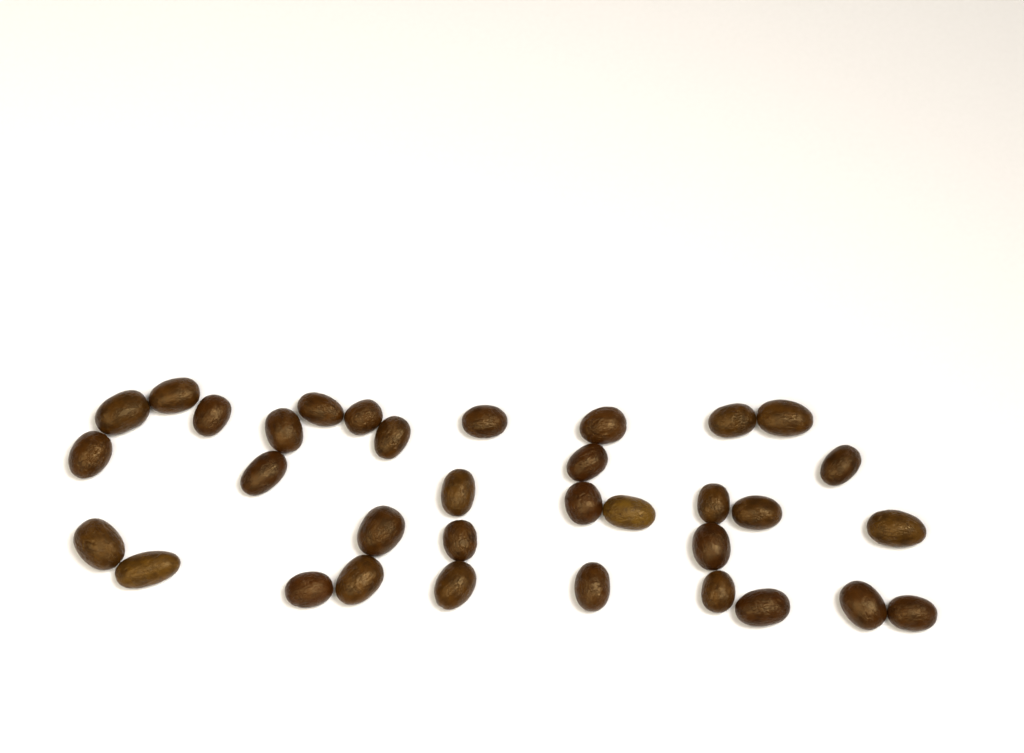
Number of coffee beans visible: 34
